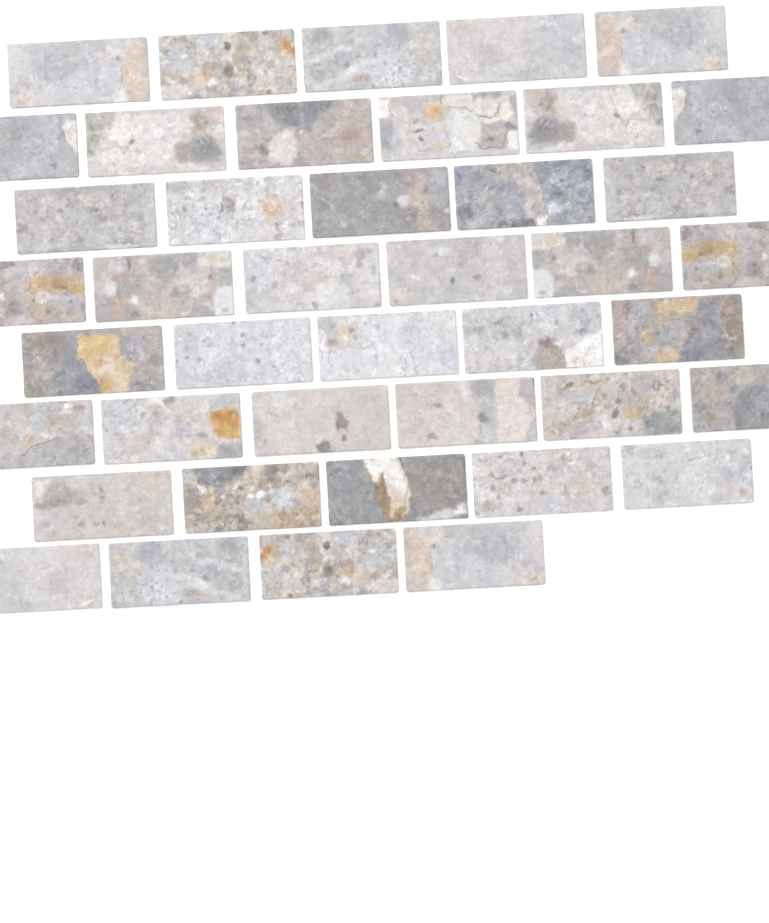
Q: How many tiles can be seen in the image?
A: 42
